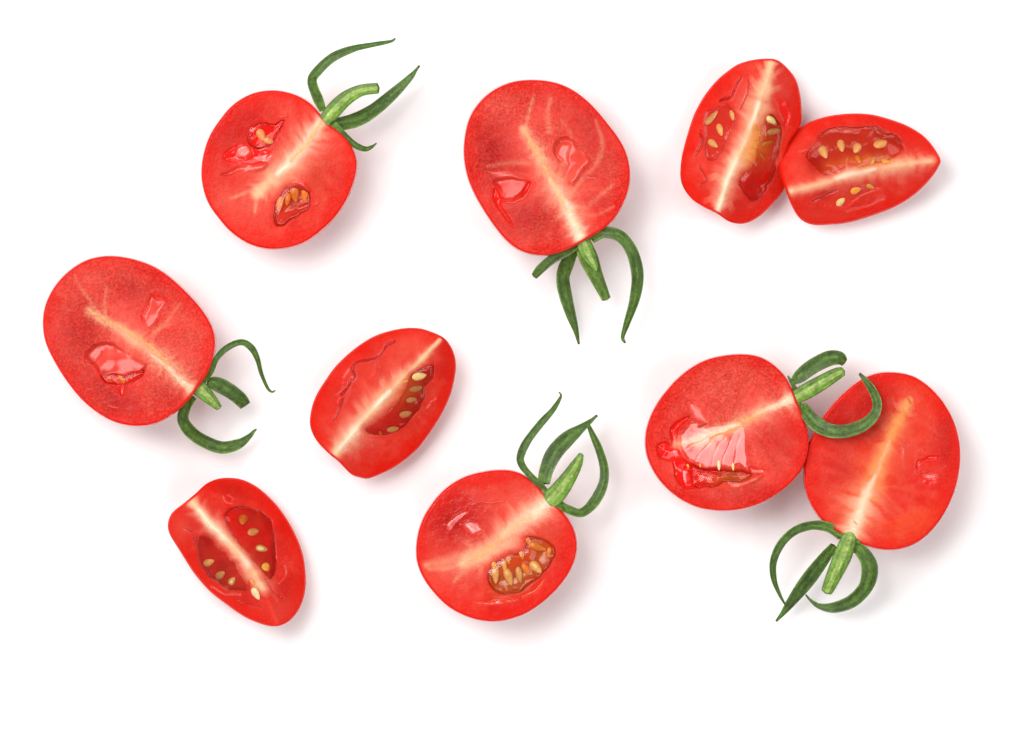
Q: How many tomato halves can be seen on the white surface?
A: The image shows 6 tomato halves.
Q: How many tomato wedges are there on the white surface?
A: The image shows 4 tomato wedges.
